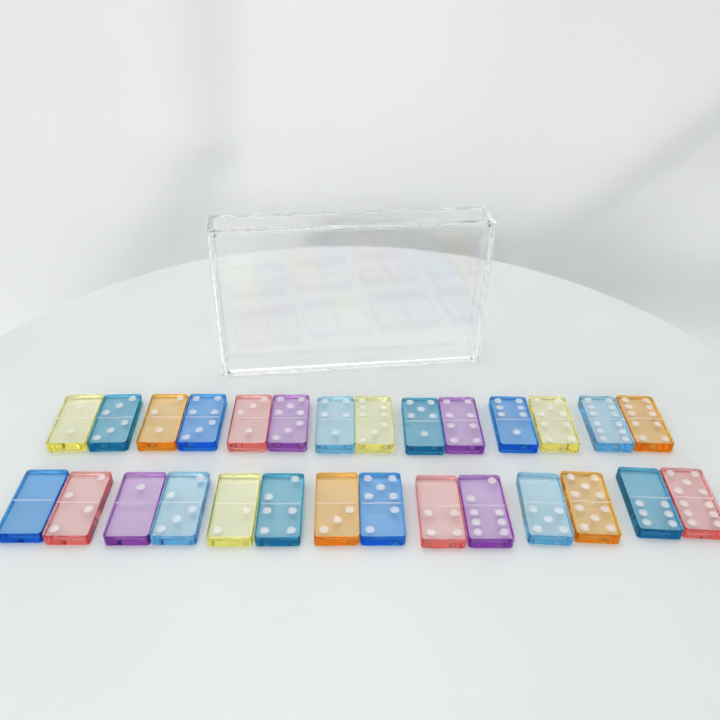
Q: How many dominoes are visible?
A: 28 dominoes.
